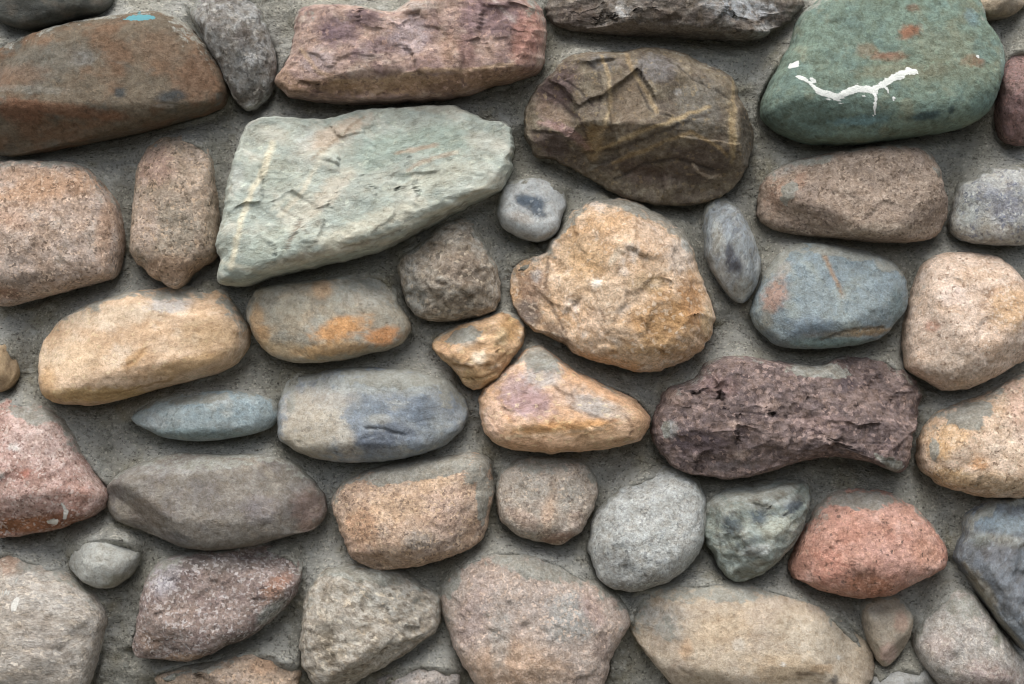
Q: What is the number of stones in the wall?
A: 48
